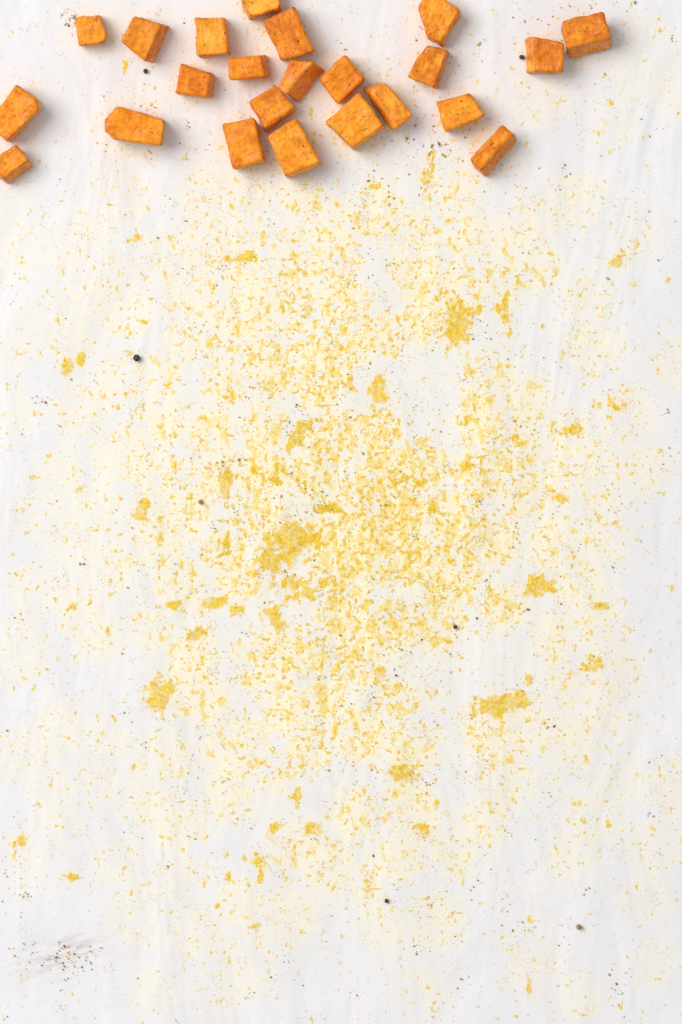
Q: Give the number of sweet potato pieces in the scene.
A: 23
